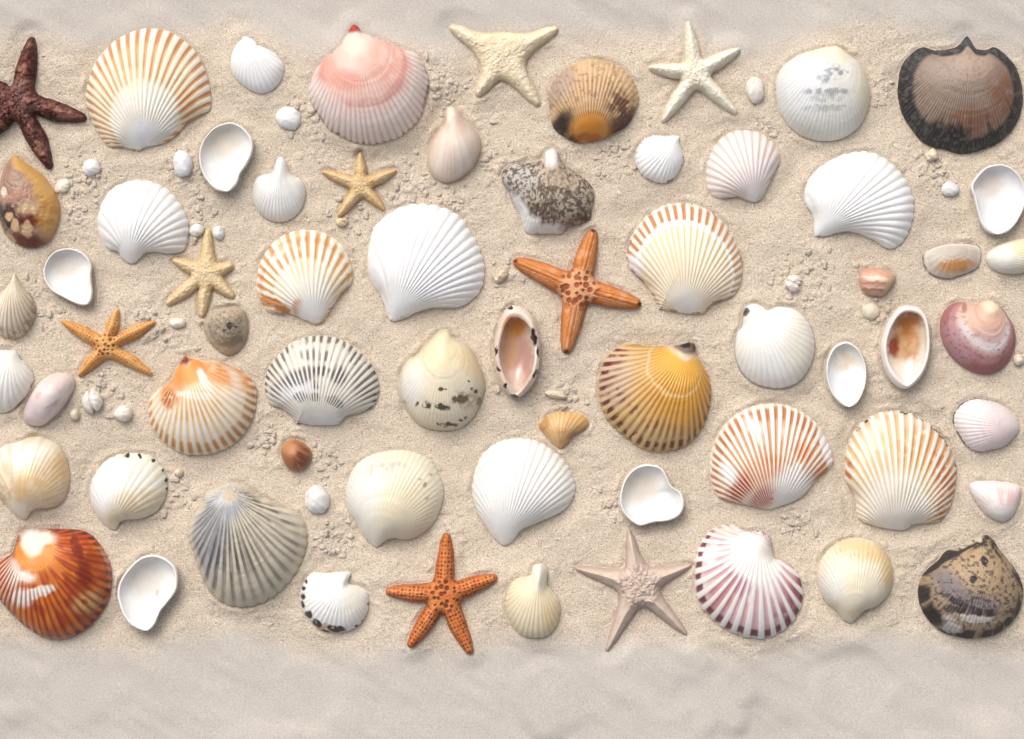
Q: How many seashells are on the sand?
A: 55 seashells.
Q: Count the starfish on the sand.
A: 9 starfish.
